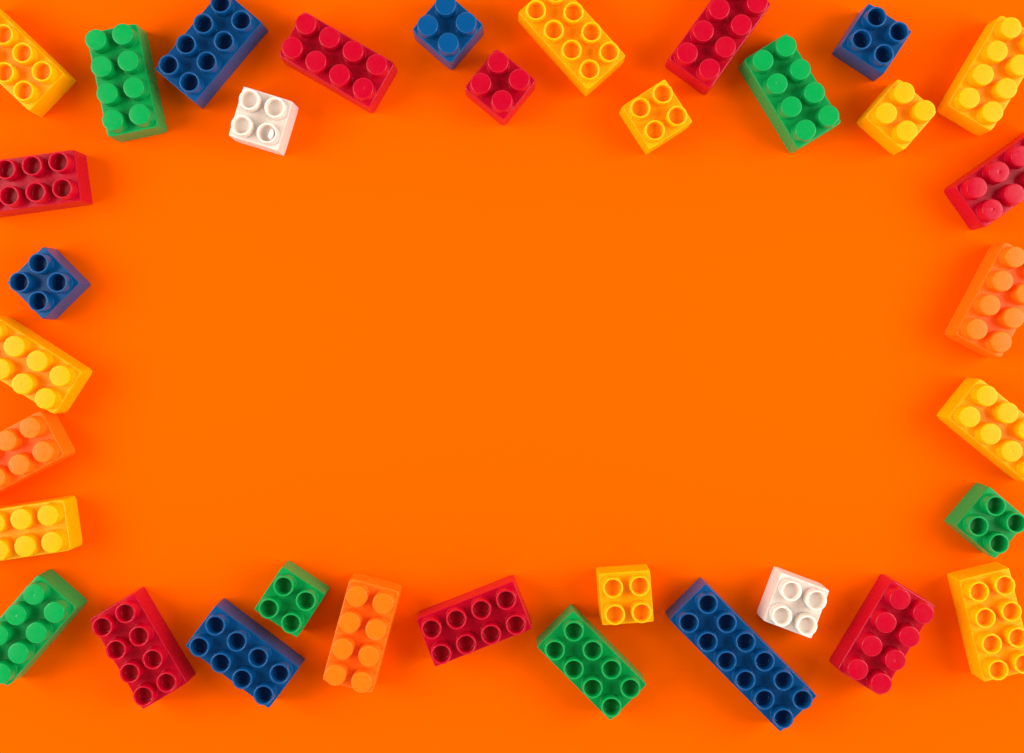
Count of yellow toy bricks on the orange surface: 10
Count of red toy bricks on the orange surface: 8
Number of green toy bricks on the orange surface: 6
